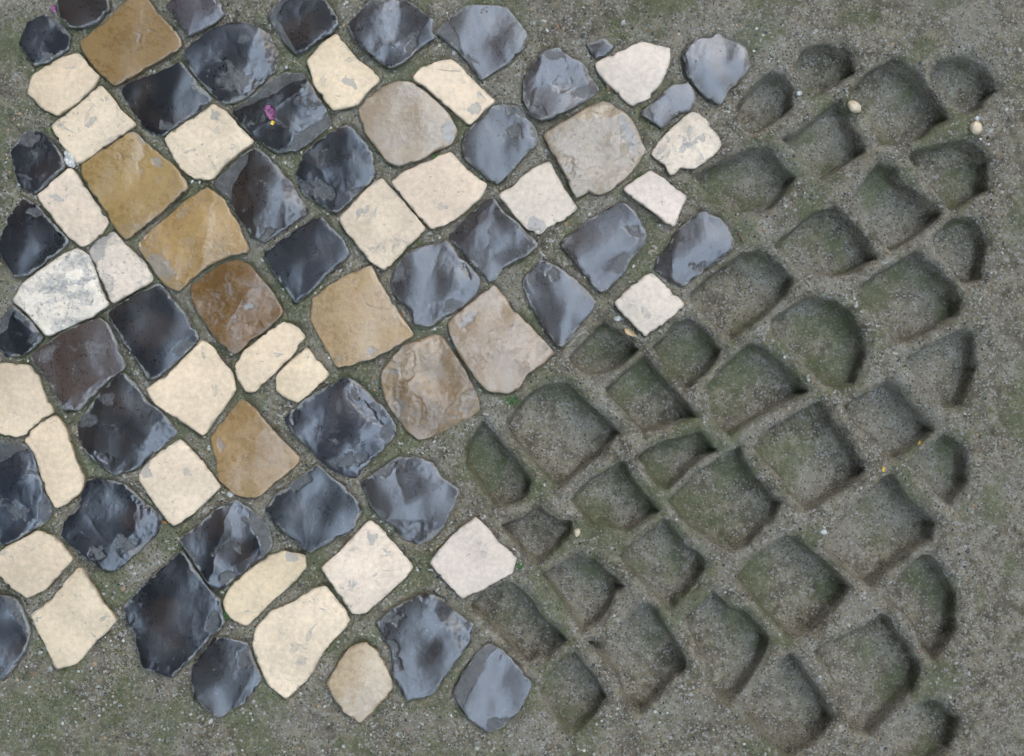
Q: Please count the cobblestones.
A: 77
